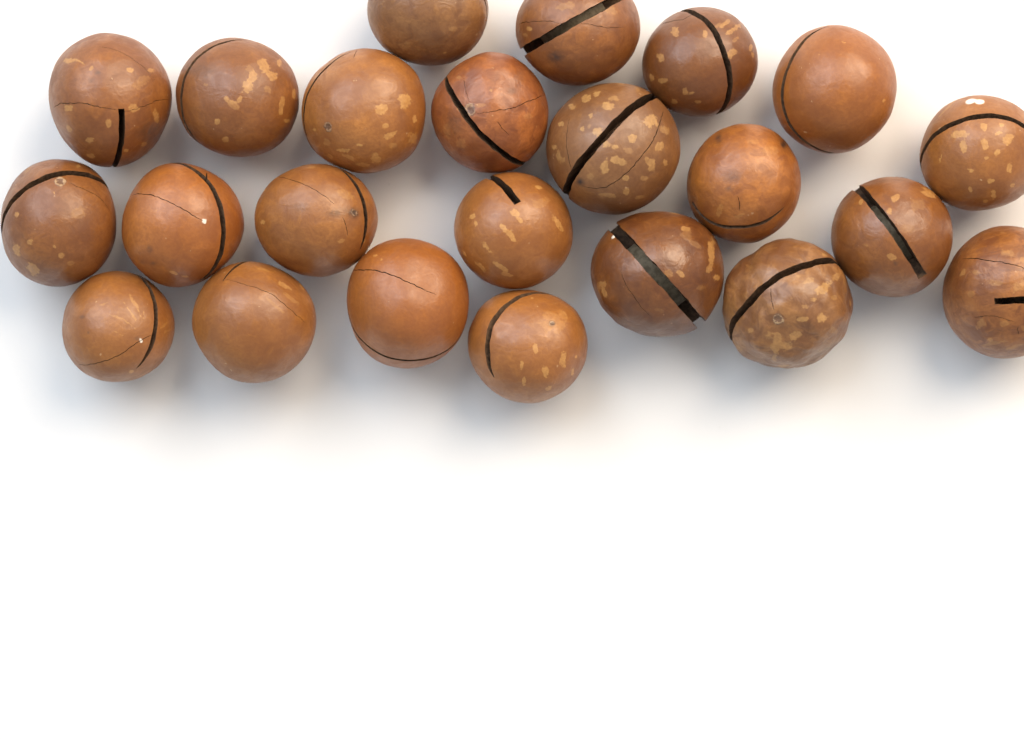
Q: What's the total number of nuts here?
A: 23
